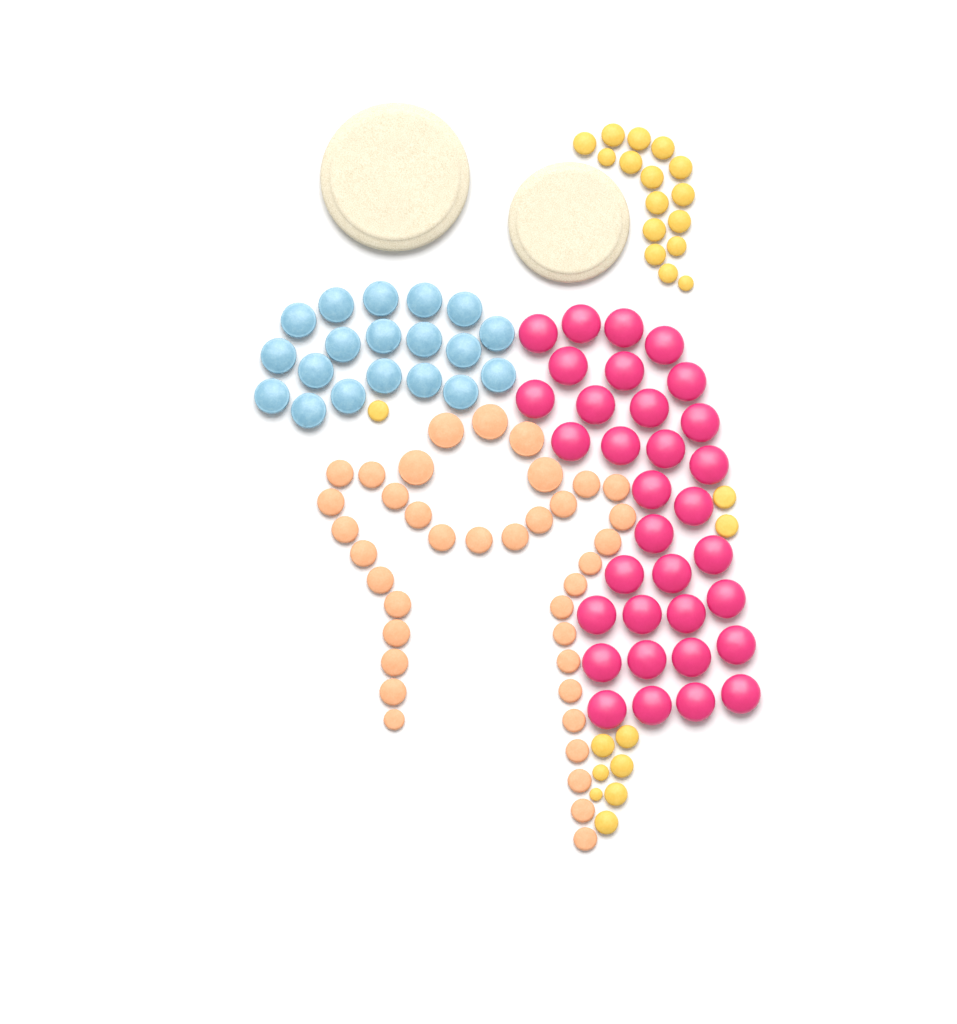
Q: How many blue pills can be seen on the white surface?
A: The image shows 19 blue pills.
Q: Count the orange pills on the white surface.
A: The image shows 38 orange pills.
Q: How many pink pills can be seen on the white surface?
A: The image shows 33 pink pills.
